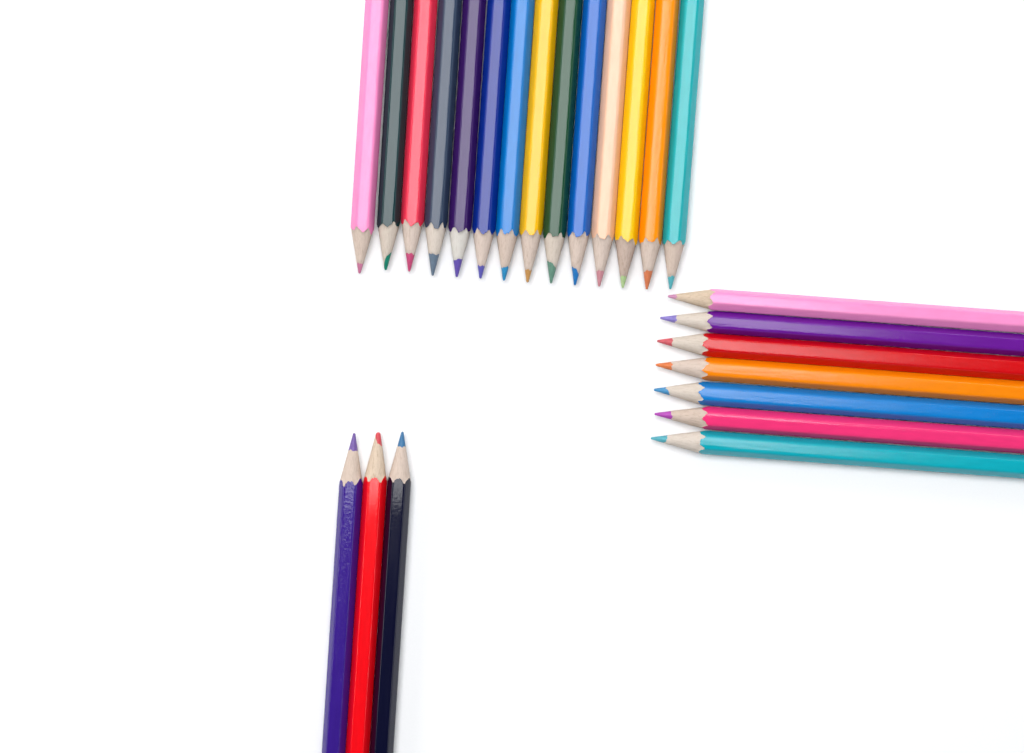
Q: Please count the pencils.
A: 24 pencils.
